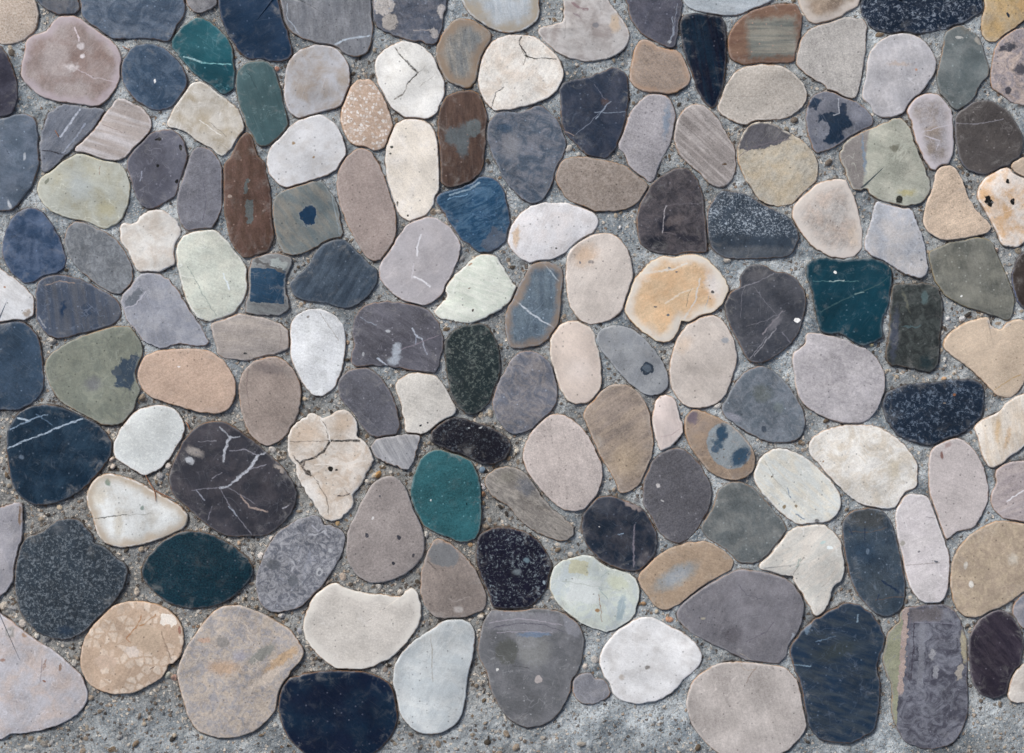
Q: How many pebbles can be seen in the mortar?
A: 151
